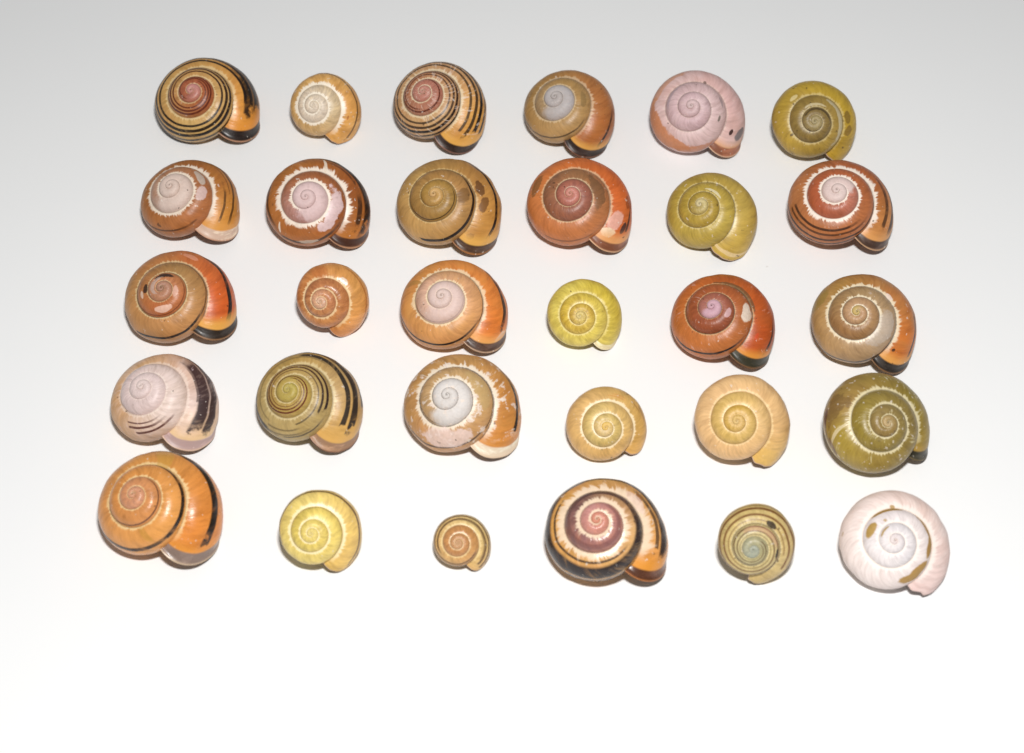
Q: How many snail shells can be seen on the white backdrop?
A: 30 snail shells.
